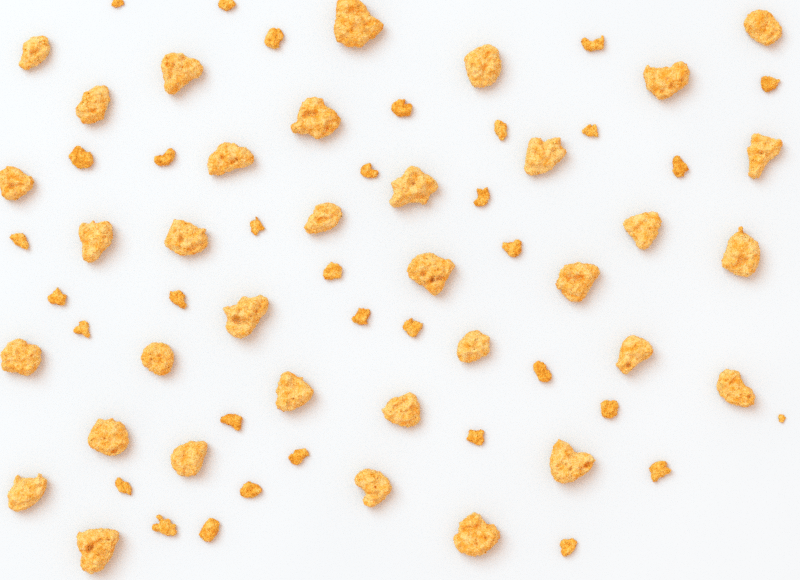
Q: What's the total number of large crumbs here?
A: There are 35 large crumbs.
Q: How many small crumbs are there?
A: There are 34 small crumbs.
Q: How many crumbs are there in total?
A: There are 69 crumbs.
